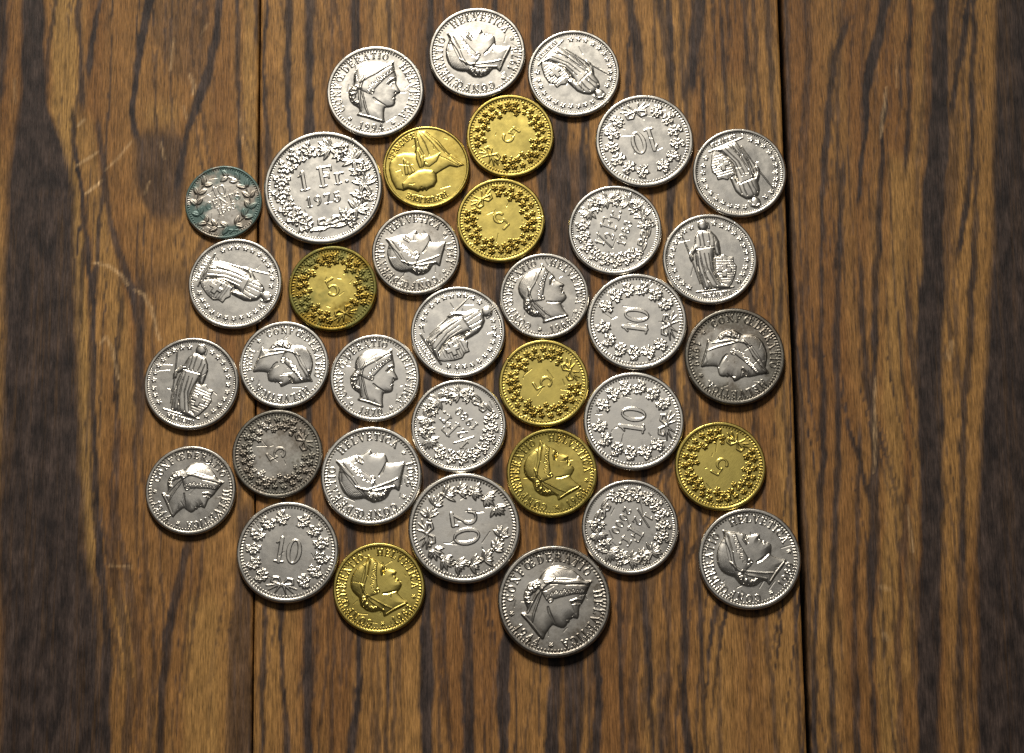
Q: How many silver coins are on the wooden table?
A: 28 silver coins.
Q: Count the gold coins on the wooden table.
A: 8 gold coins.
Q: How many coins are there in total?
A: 36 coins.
